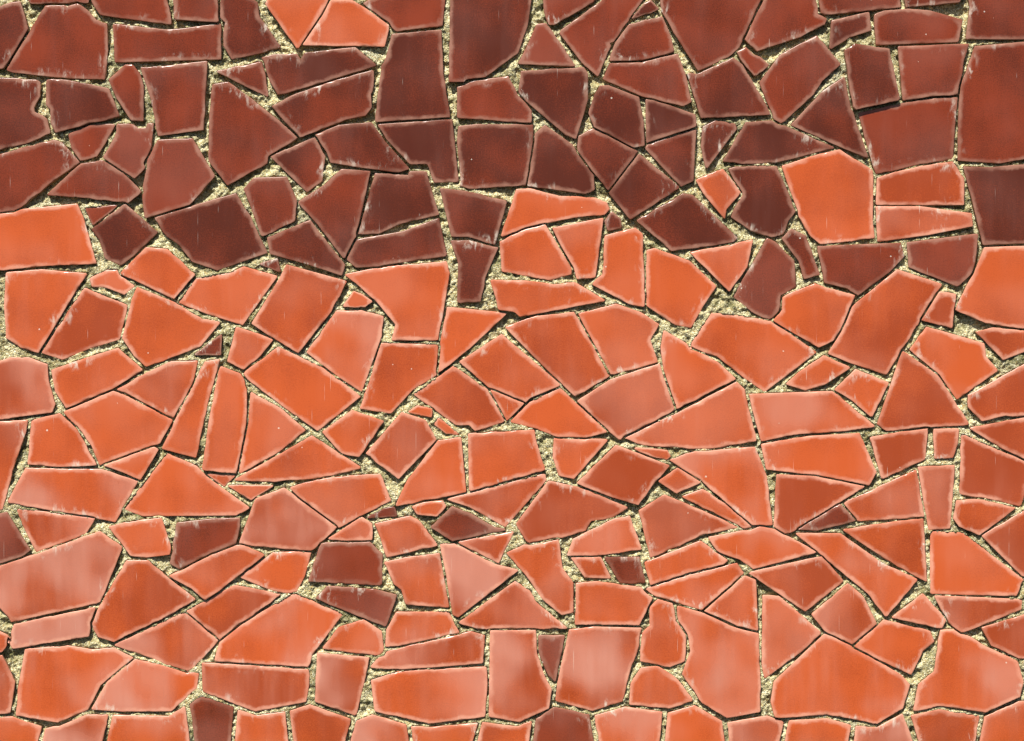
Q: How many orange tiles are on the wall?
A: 158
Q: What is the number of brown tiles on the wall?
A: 89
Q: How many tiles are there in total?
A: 247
